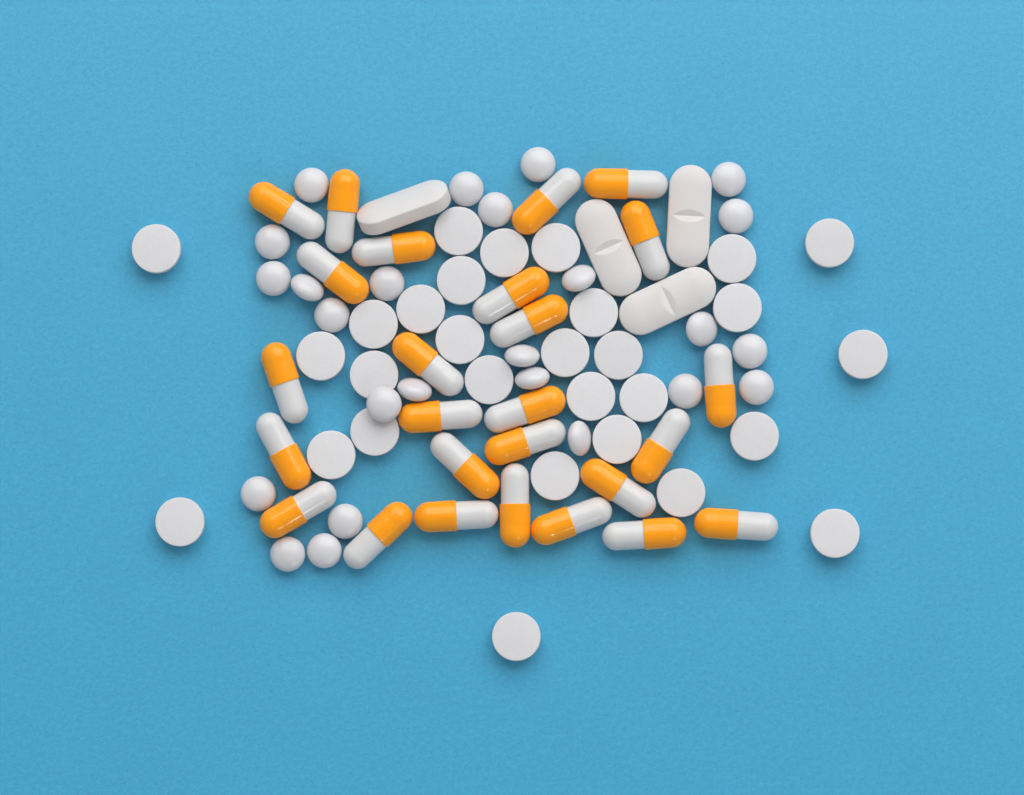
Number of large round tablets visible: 29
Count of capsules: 26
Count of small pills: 25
